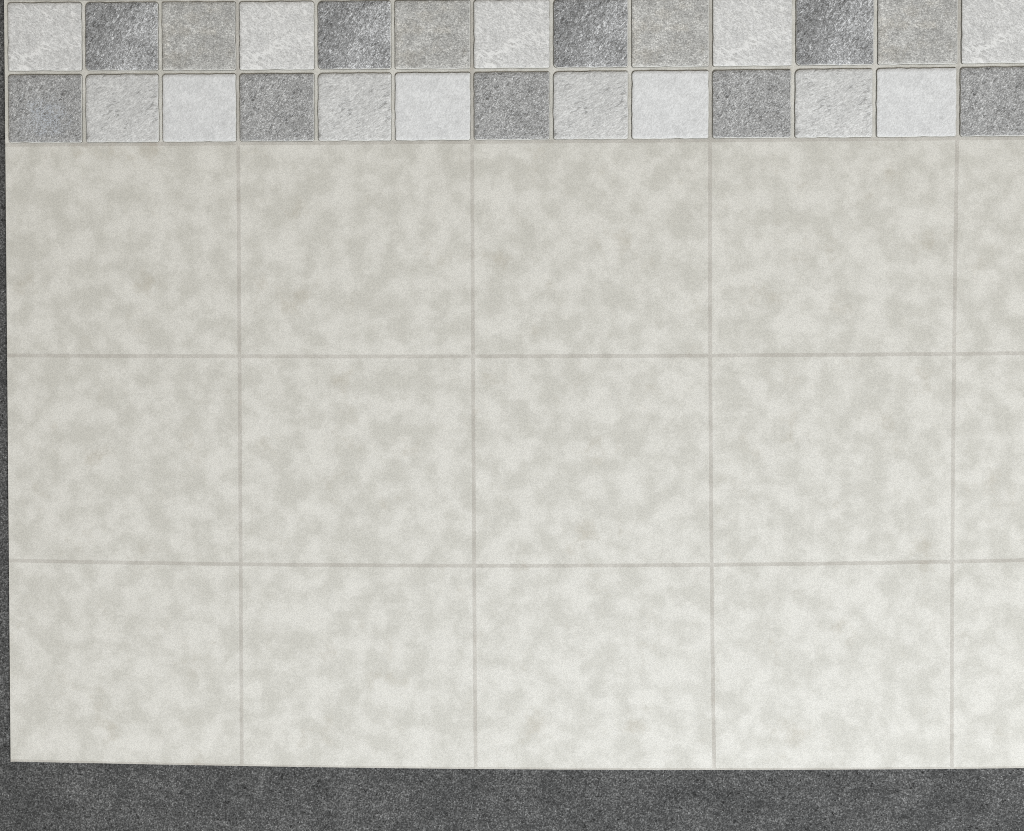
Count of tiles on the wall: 26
